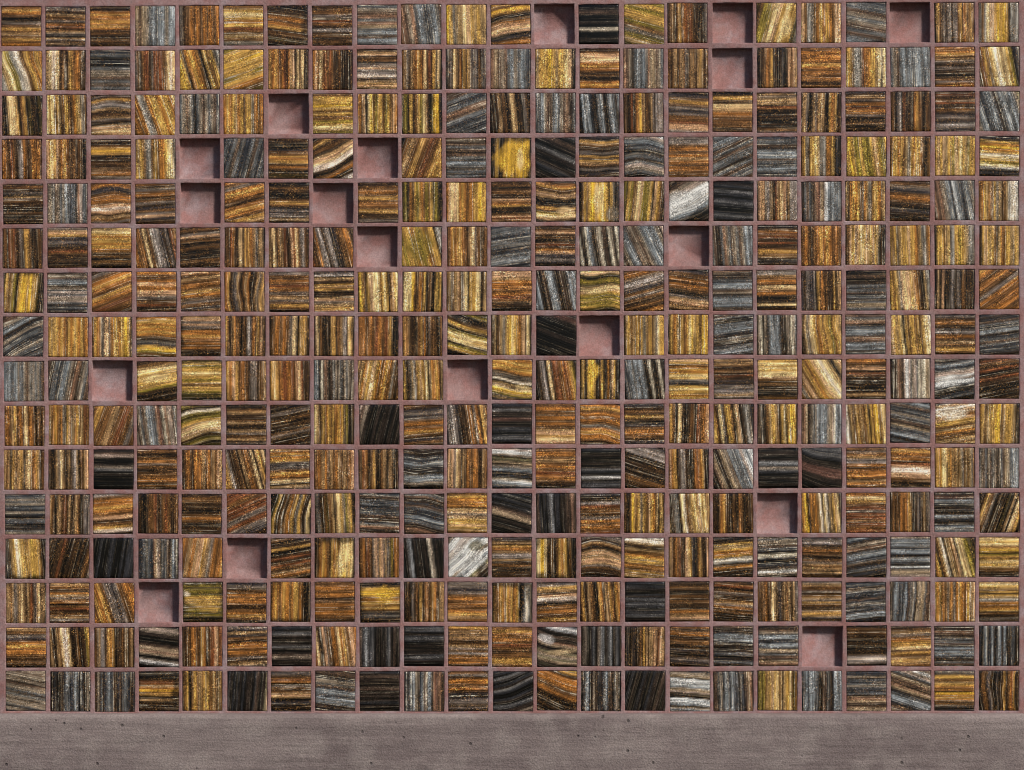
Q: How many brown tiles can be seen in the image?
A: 159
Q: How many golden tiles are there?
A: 92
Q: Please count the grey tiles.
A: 74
